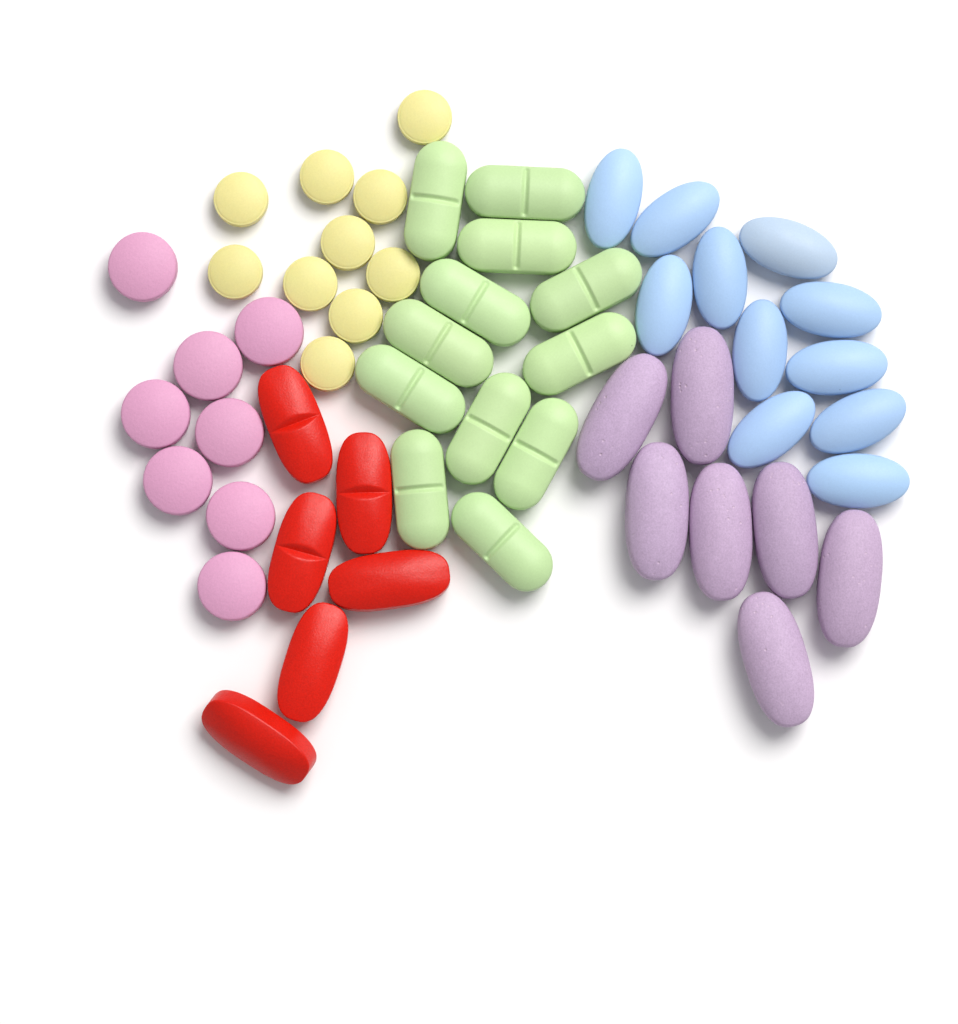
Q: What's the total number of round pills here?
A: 18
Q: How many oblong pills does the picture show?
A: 36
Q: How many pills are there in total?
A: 54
